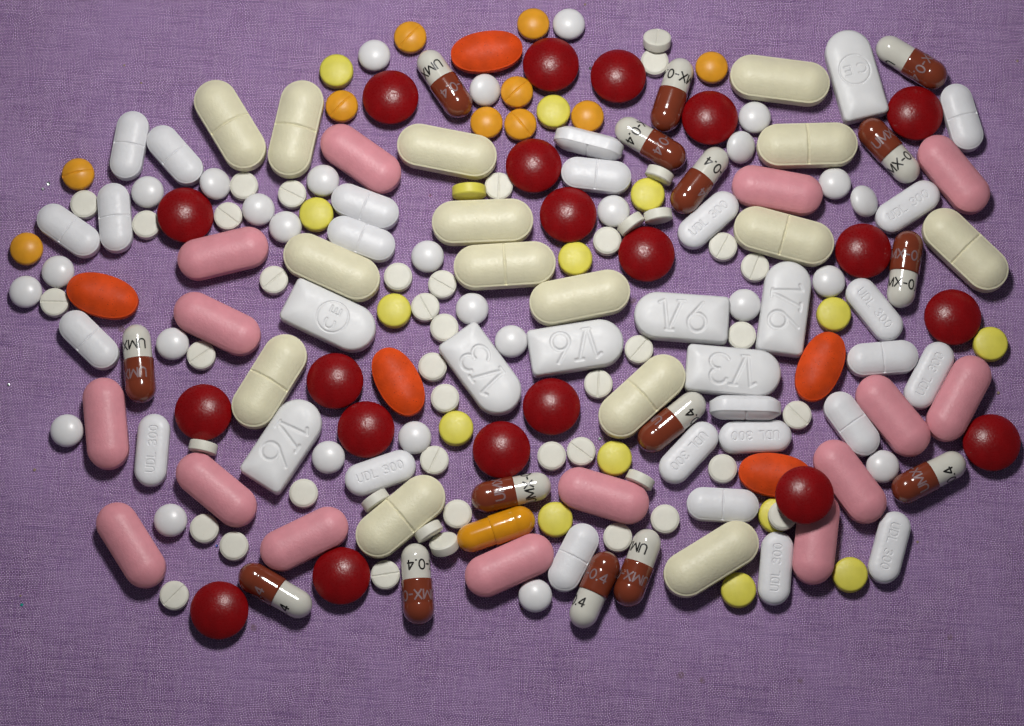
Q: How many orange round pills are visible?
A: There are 10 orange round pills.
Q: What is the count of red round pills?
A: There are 20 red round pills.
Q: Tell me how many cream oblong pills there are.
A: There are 15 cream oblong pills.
